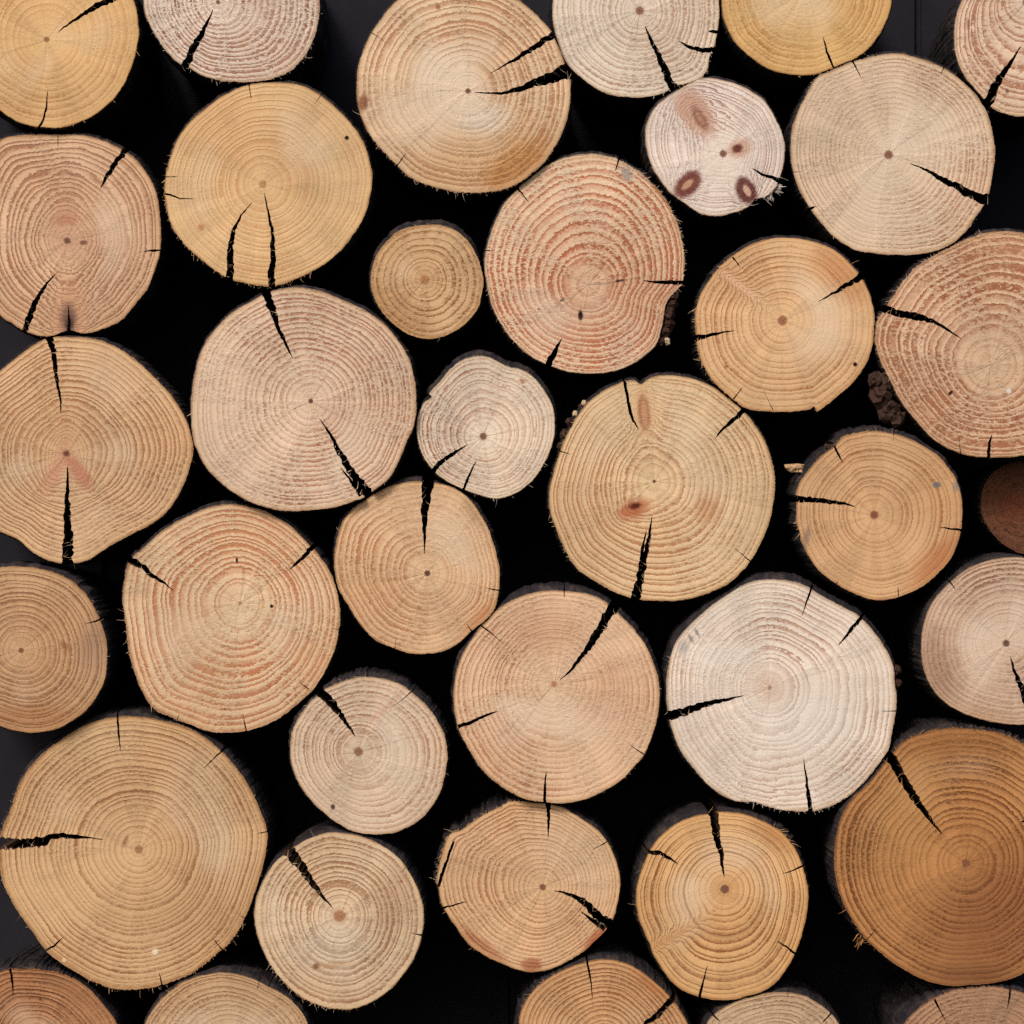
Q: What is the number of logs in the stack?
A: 37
